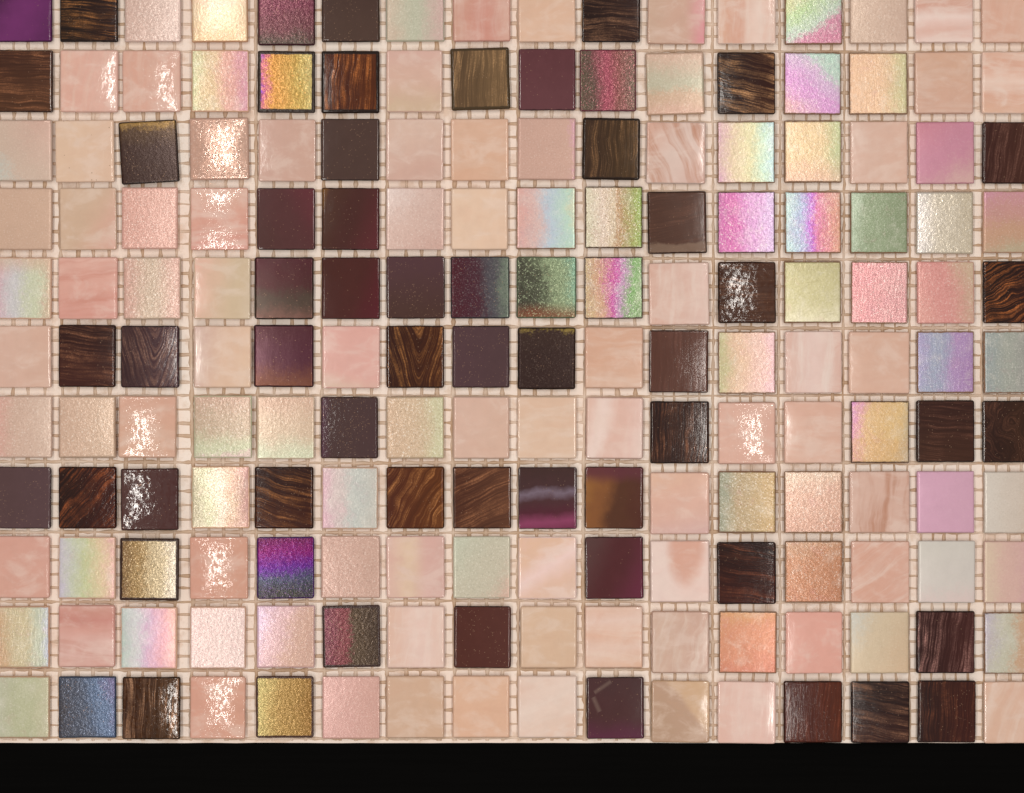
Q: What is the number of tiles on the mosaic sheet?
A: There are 176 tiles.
